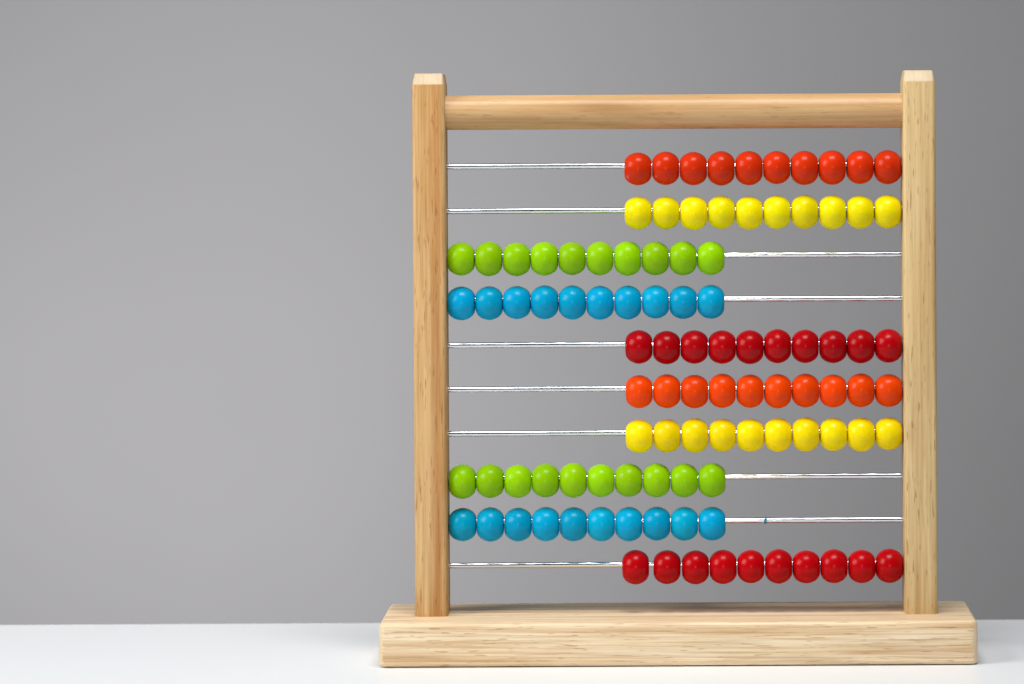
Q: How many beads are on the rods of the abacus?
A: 100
